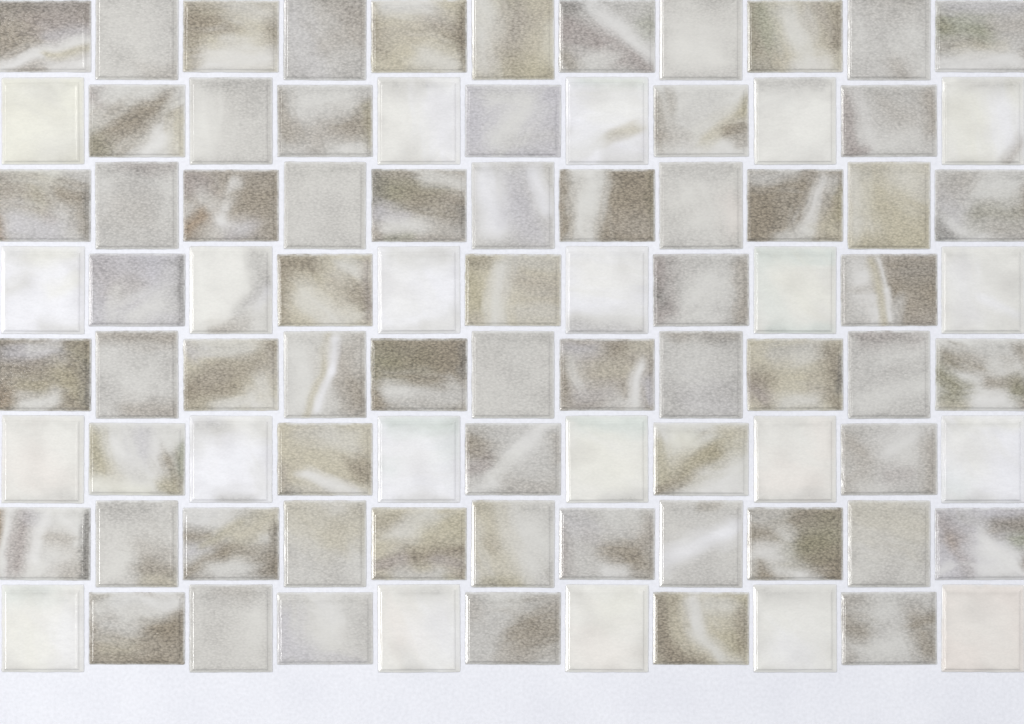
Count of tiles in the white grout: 88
